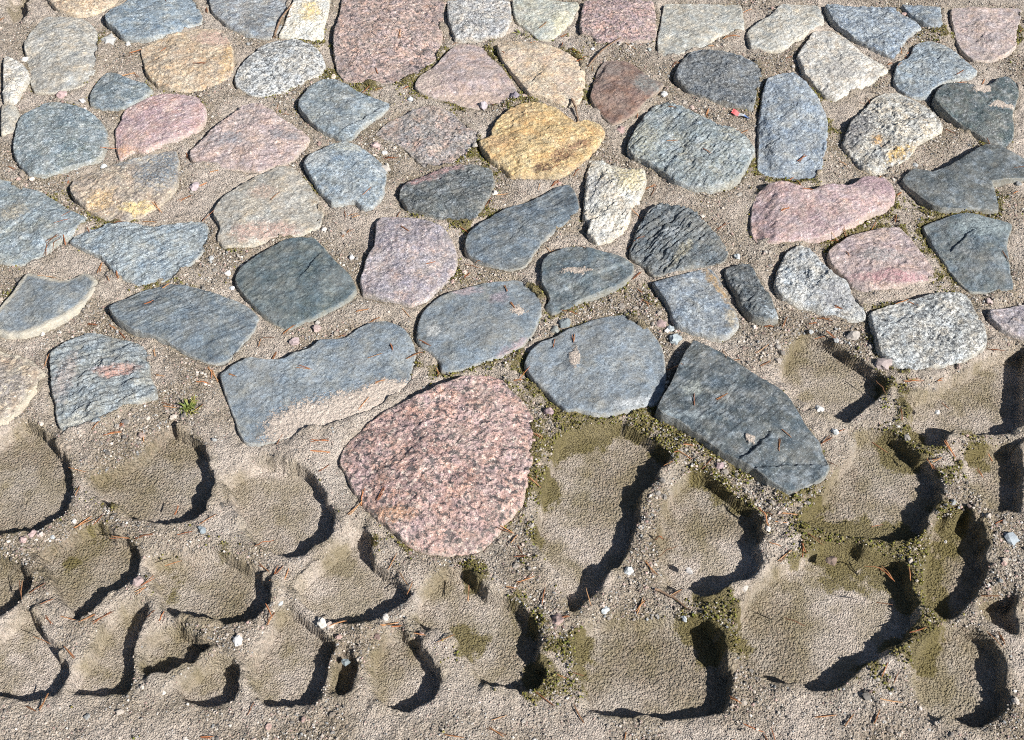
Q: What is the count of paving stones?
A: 65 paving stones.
